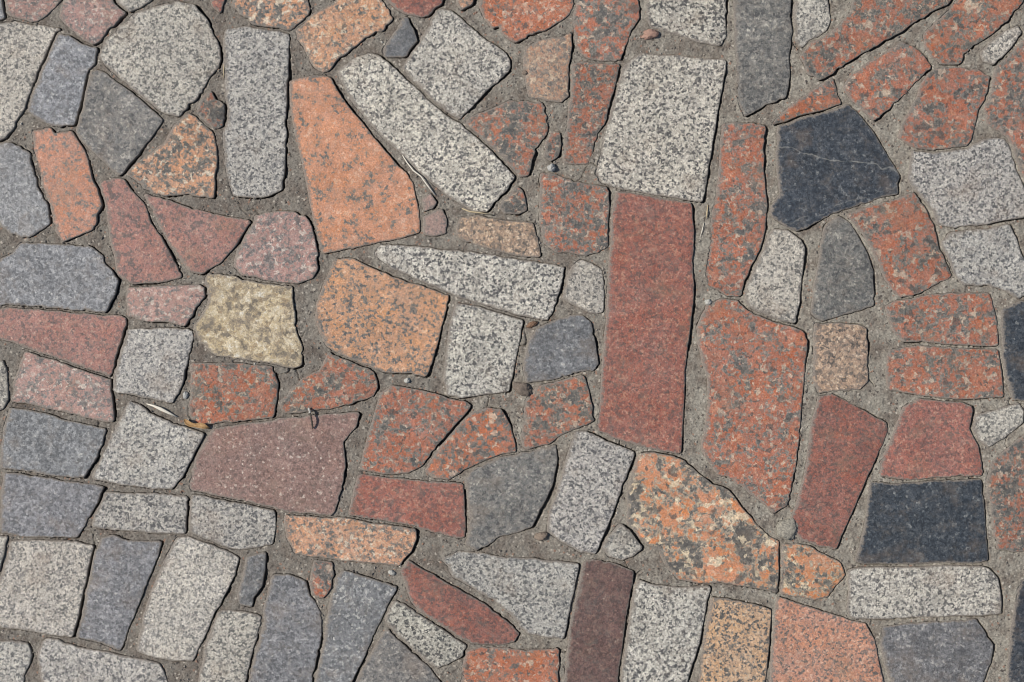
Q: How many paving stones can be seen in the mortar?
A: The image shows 118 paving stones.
